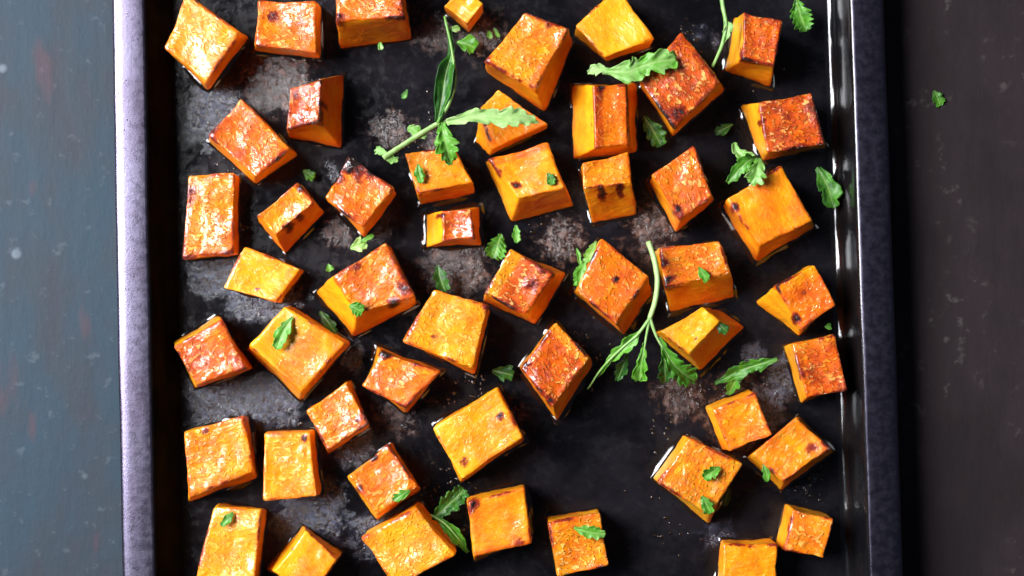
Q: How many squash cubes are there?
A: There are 50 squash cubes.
